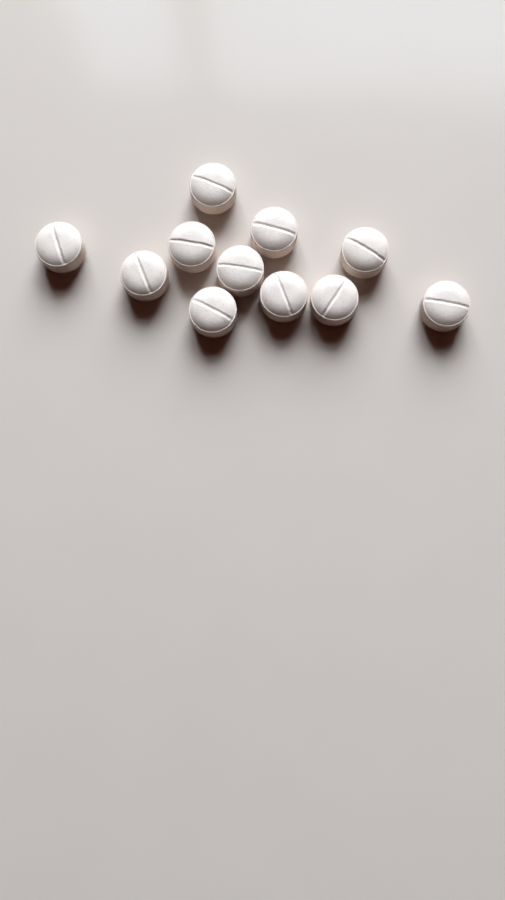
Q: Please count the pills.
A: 11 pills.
